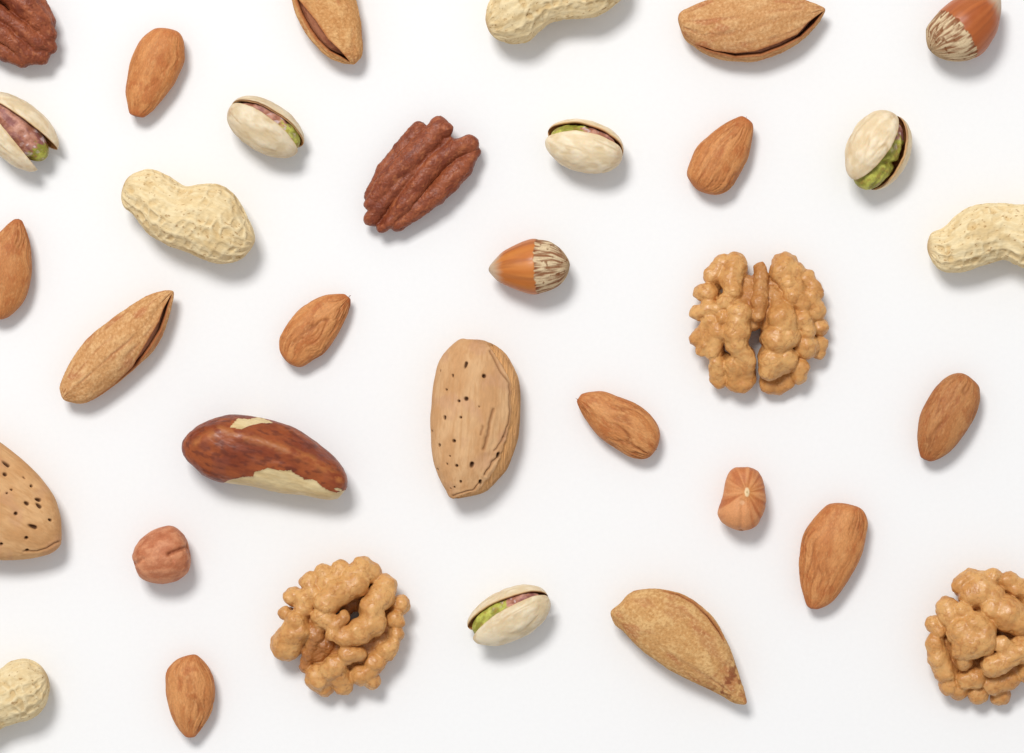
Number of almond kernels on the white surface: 8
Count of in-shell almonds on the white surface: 6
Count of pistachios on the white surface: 5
